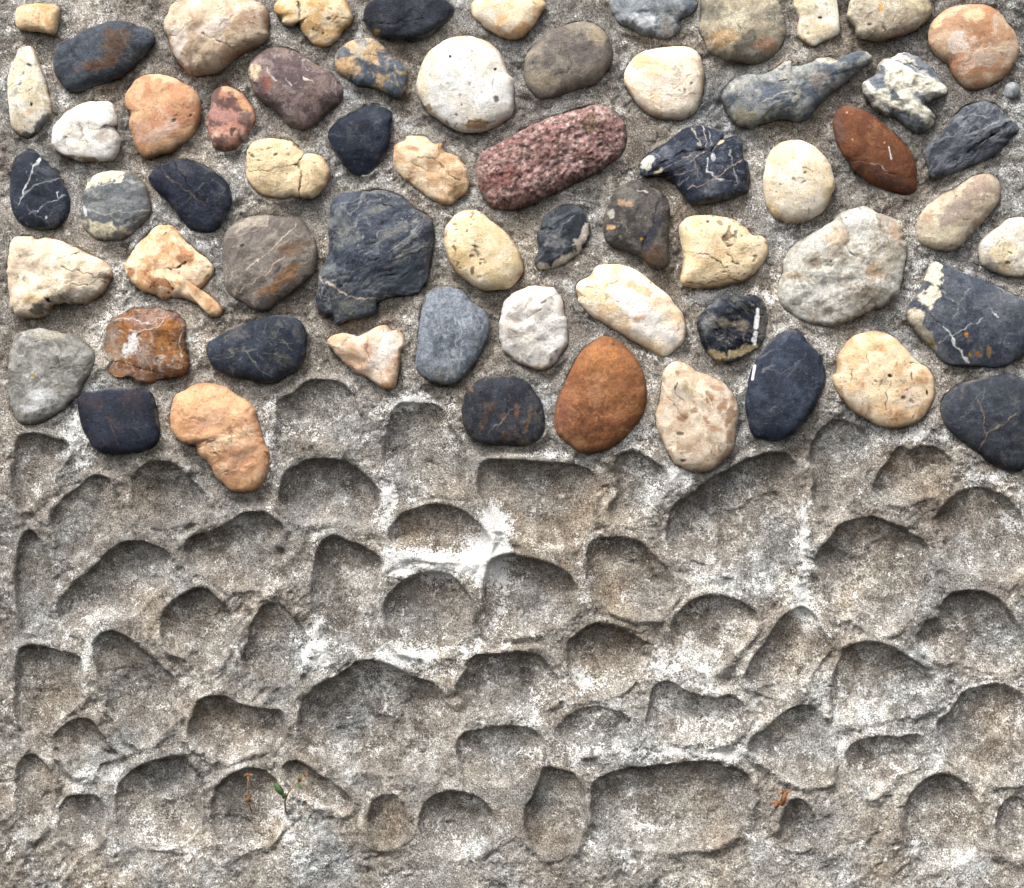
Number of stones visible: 62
